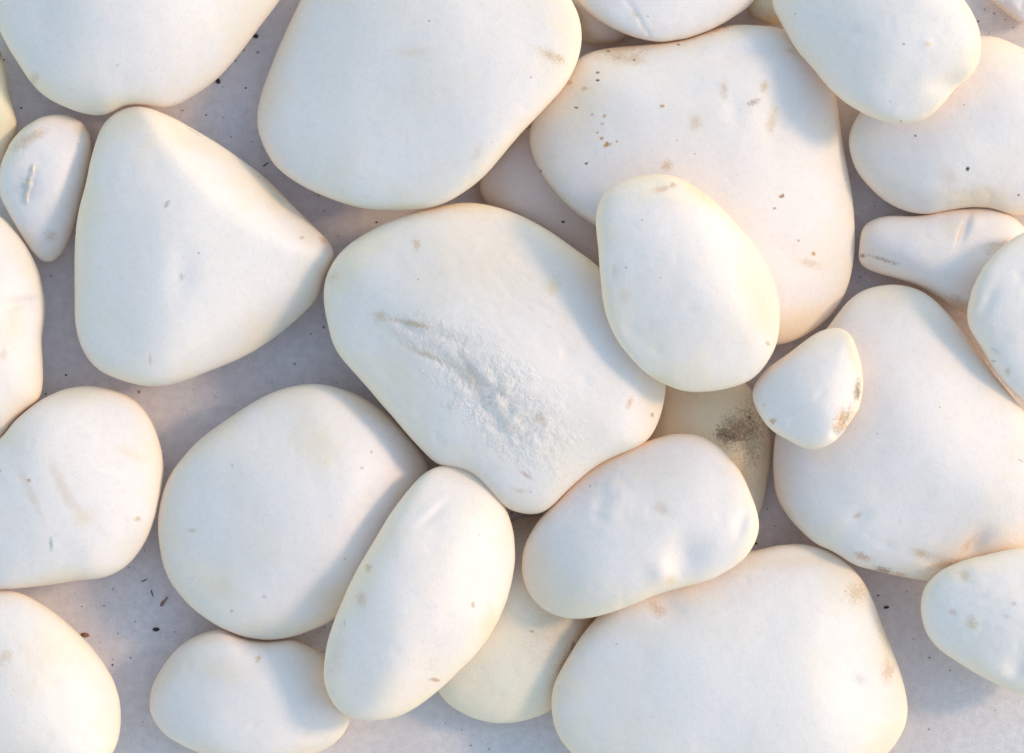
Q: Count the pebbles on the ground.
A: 30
